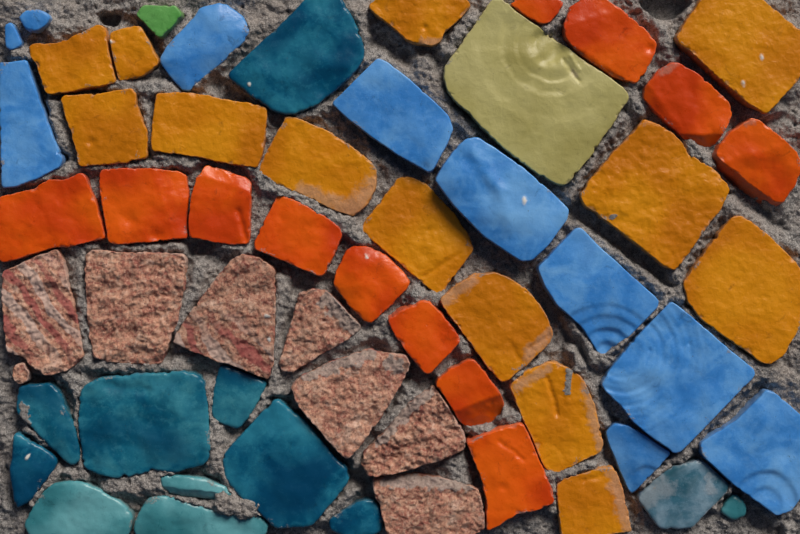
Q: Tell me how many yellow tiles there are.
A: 13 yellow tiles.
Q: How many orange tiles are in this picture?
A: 12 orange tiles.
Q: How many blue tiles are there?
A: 10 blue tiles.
